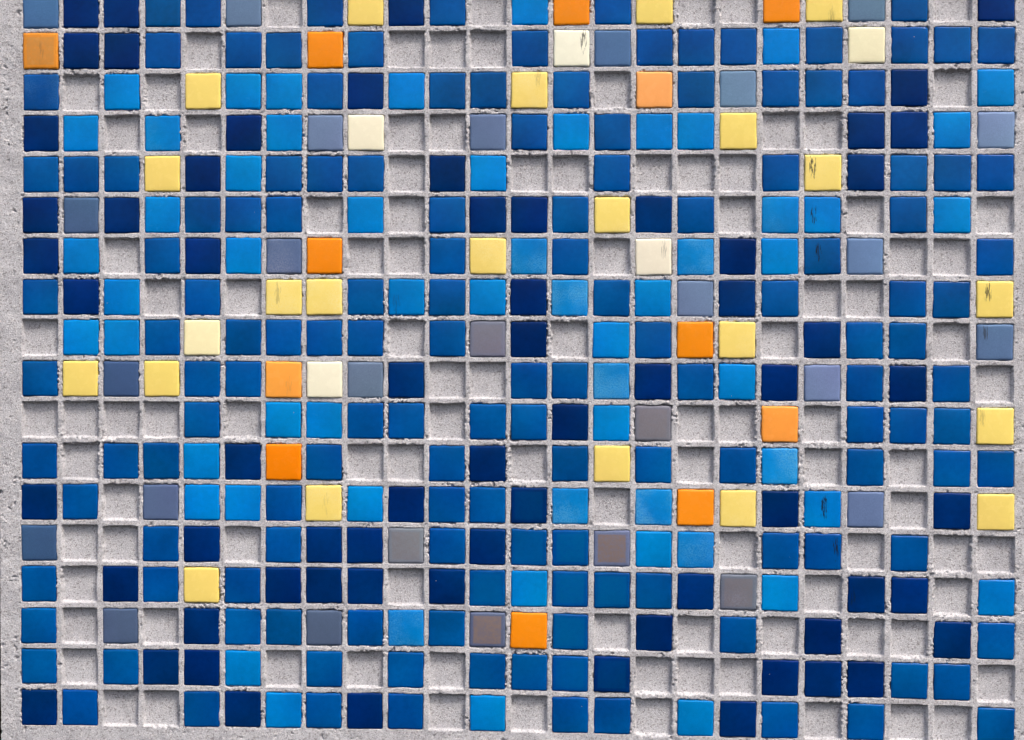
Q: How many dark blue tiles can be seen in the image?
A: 66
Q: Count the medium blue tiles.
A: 141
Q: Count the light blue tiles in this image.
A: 57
